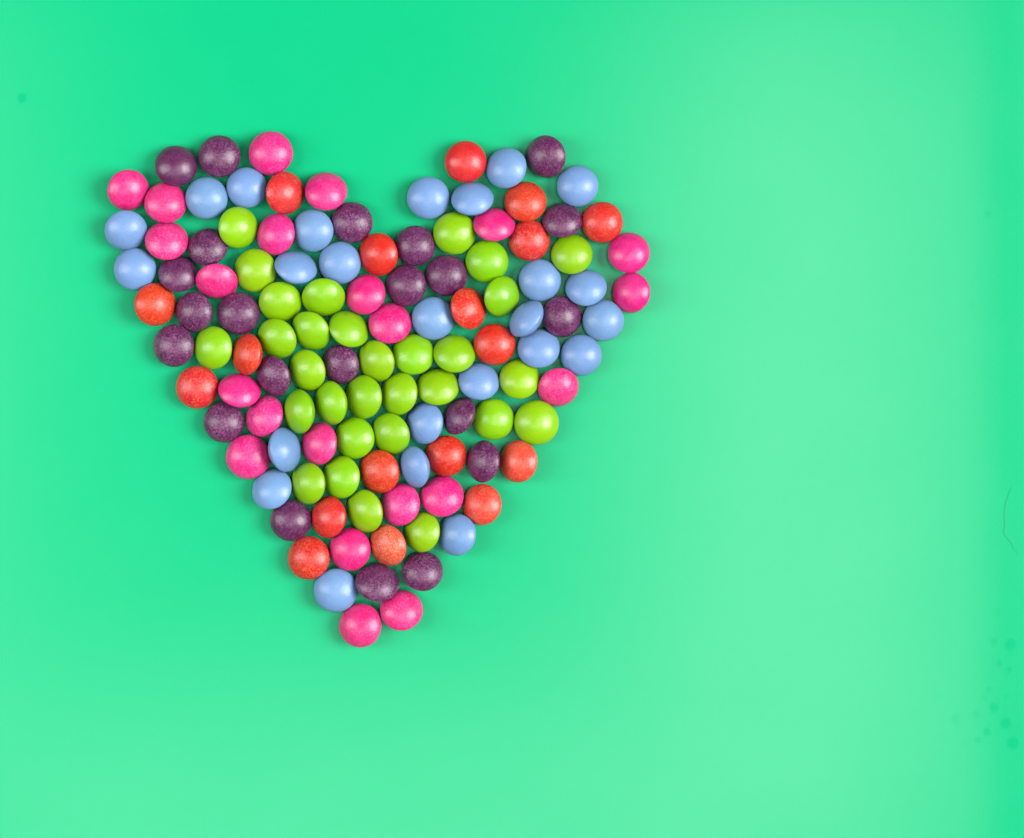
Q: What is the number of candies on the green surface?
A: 117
